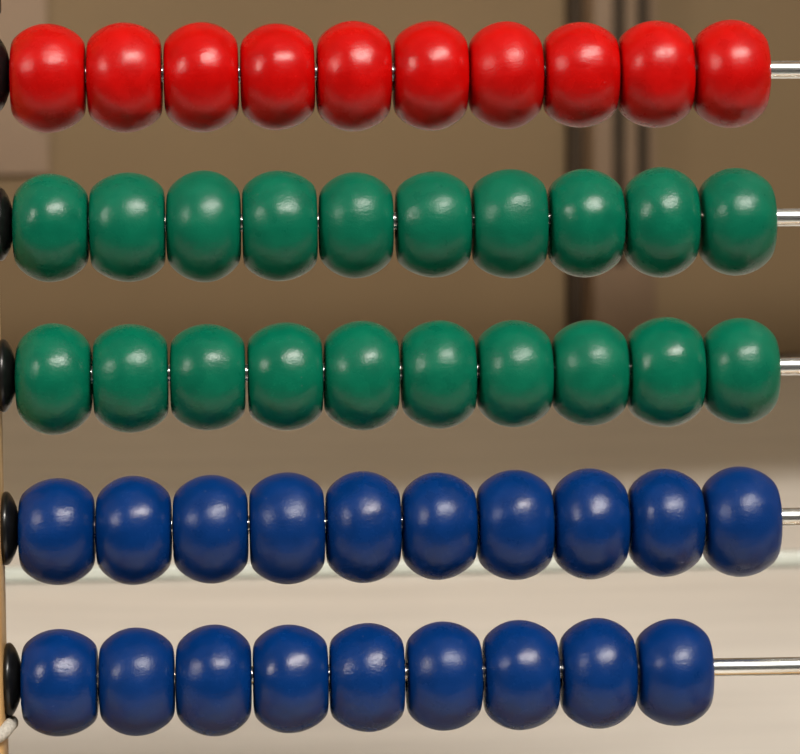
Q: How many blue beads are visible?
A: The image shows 19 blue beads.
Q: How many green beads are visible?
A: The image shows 20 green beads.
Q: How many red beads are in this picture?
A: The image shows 10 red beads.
